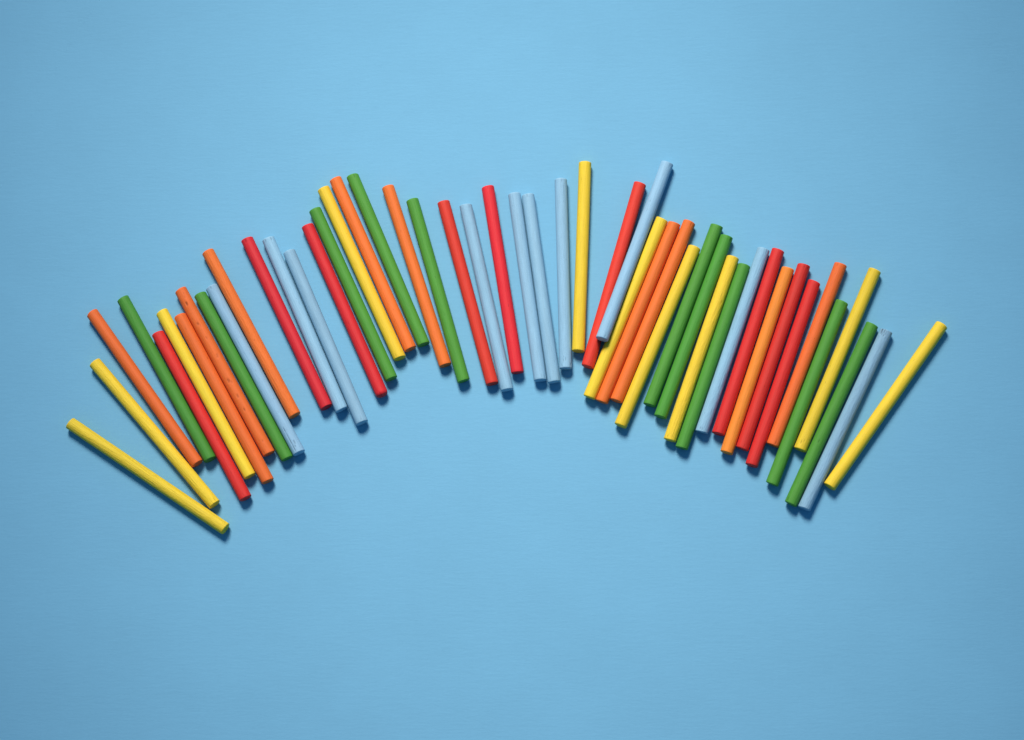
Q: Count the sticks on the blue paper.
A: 49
